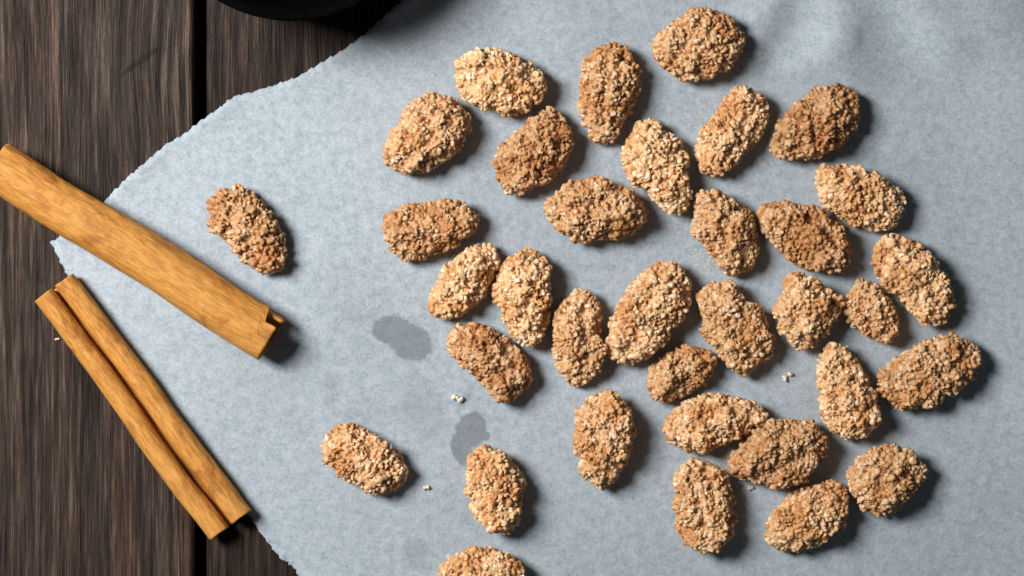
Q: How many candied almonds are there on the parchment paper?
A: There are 35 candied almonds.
